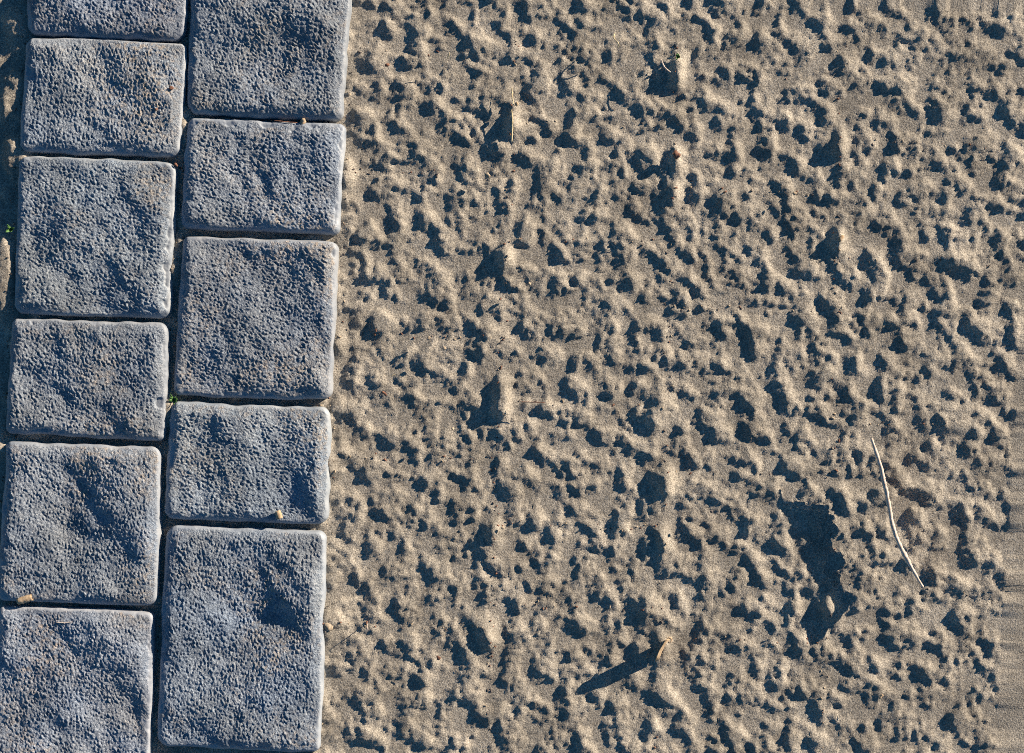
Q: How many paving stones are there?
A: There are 11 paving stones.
